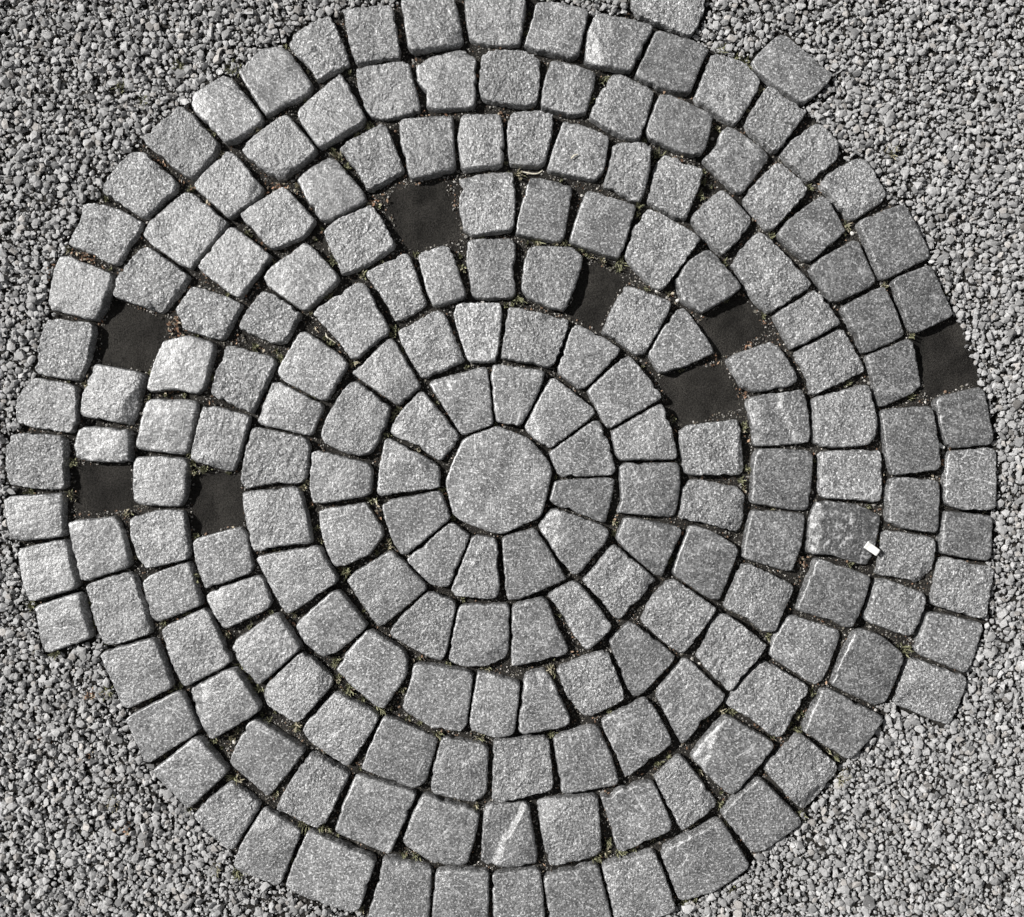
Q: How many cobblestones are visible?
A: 192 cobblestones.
